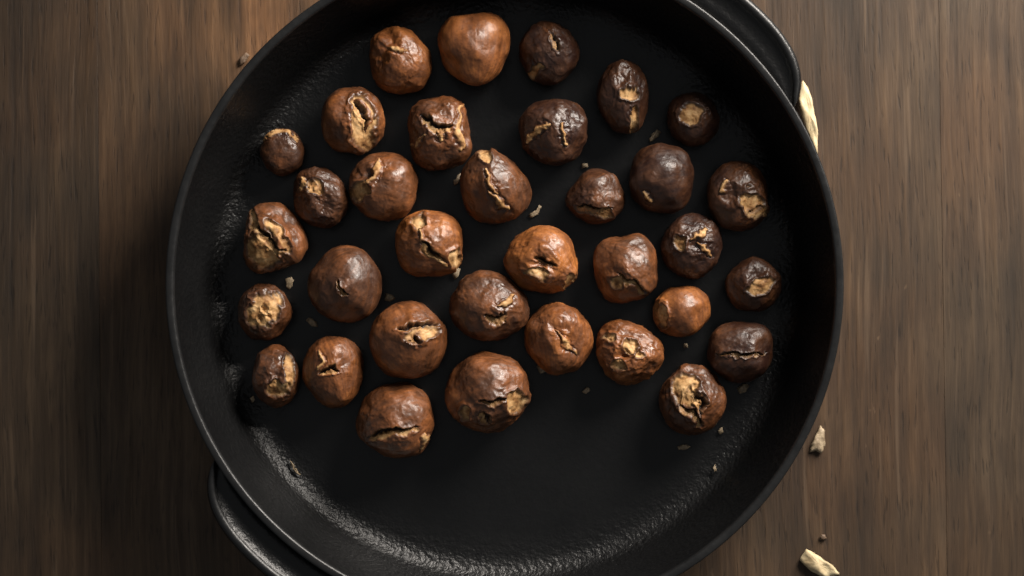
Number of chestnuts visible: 34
